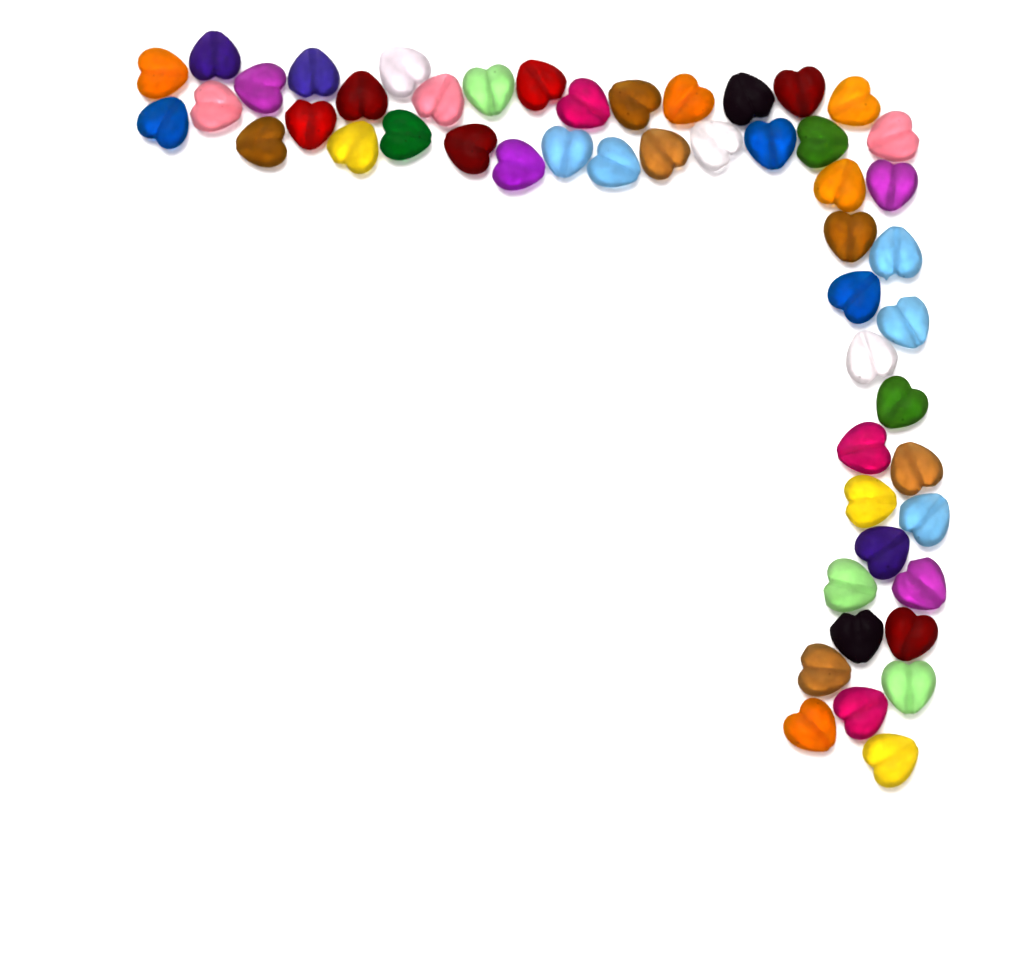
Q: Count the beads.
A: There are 52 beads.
